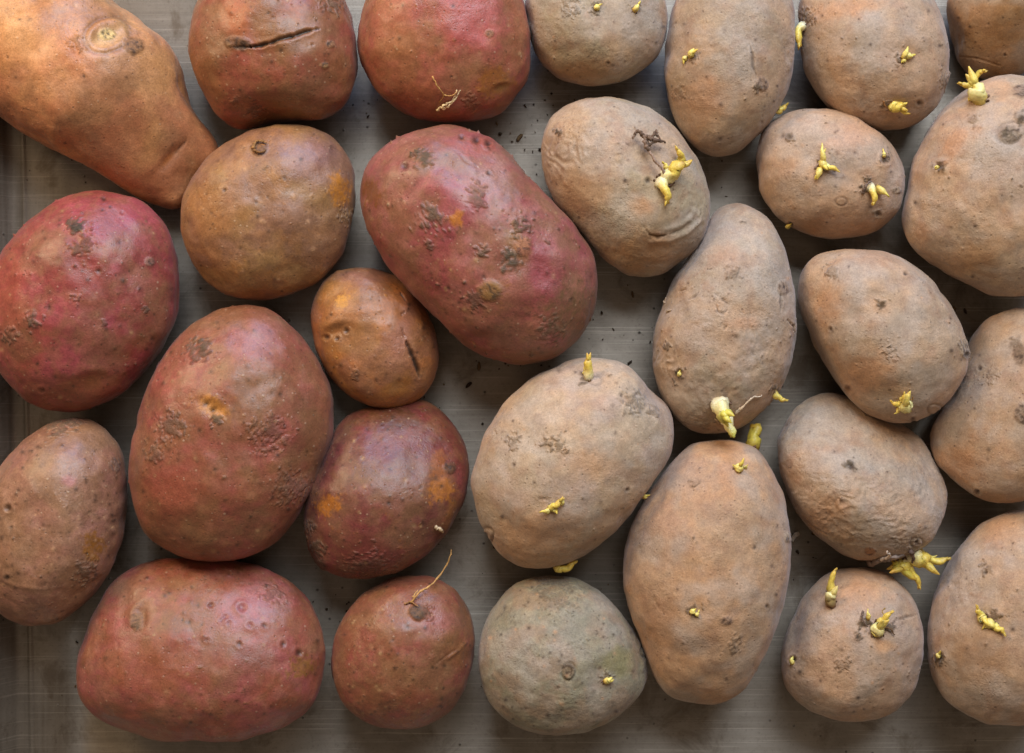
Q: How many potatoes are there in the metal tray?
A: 28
